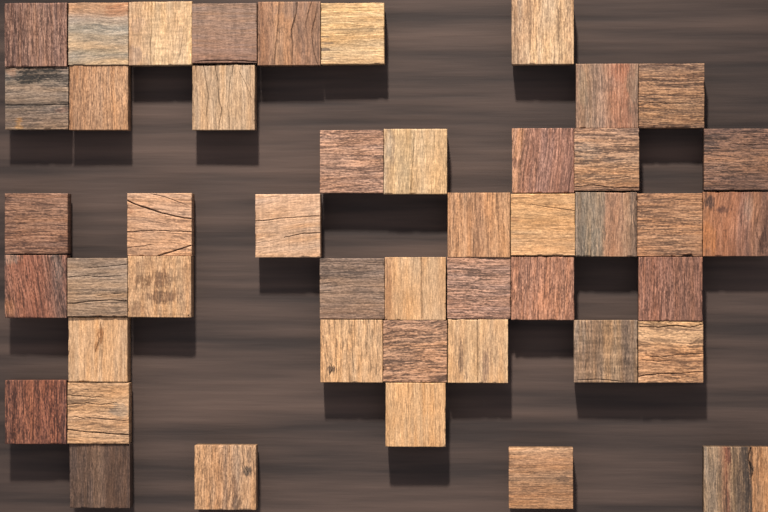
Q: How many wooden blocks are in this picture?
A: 46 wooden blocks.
